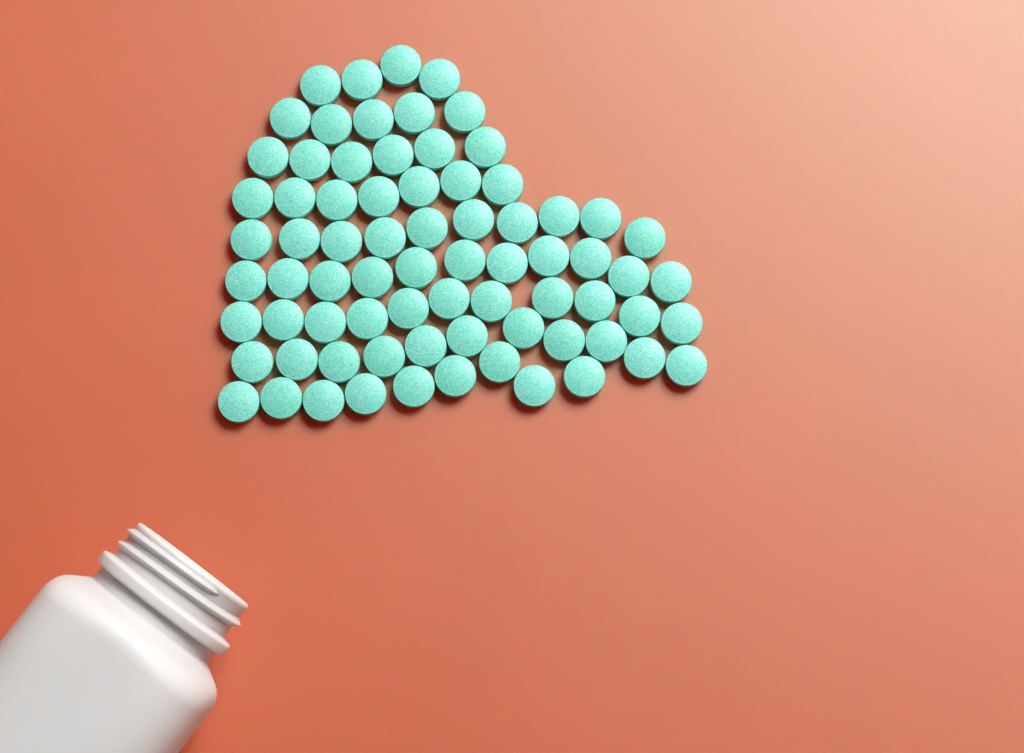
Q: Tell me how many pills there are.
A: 74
